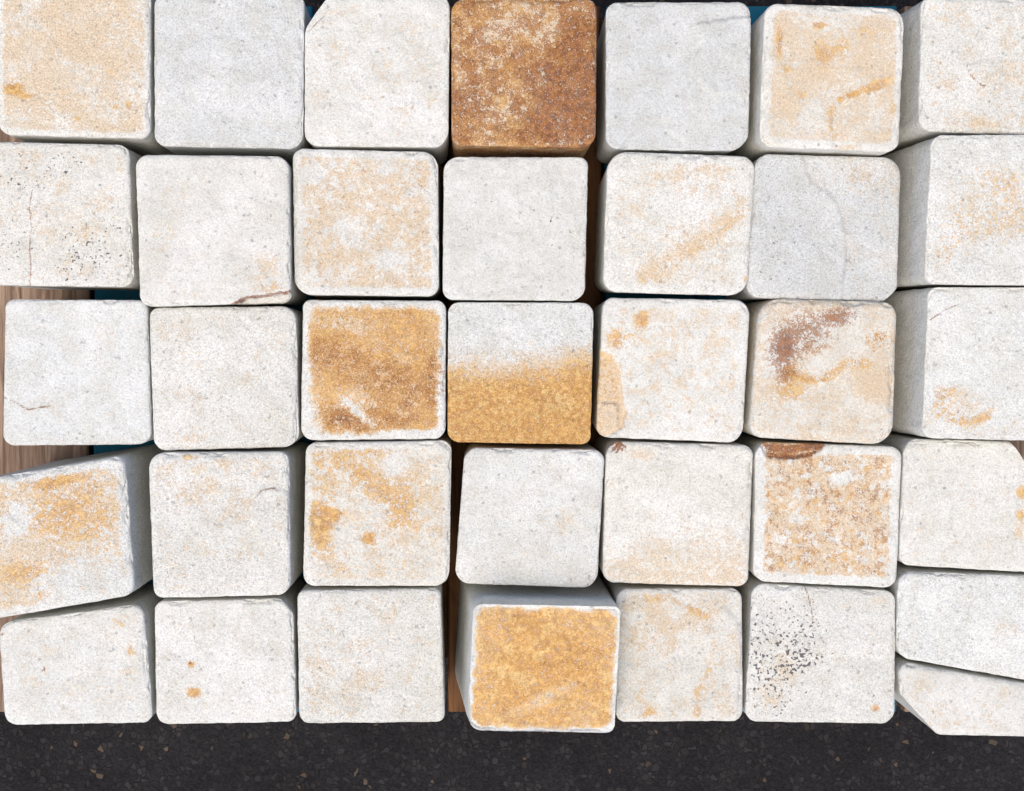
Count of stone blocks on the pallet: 36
